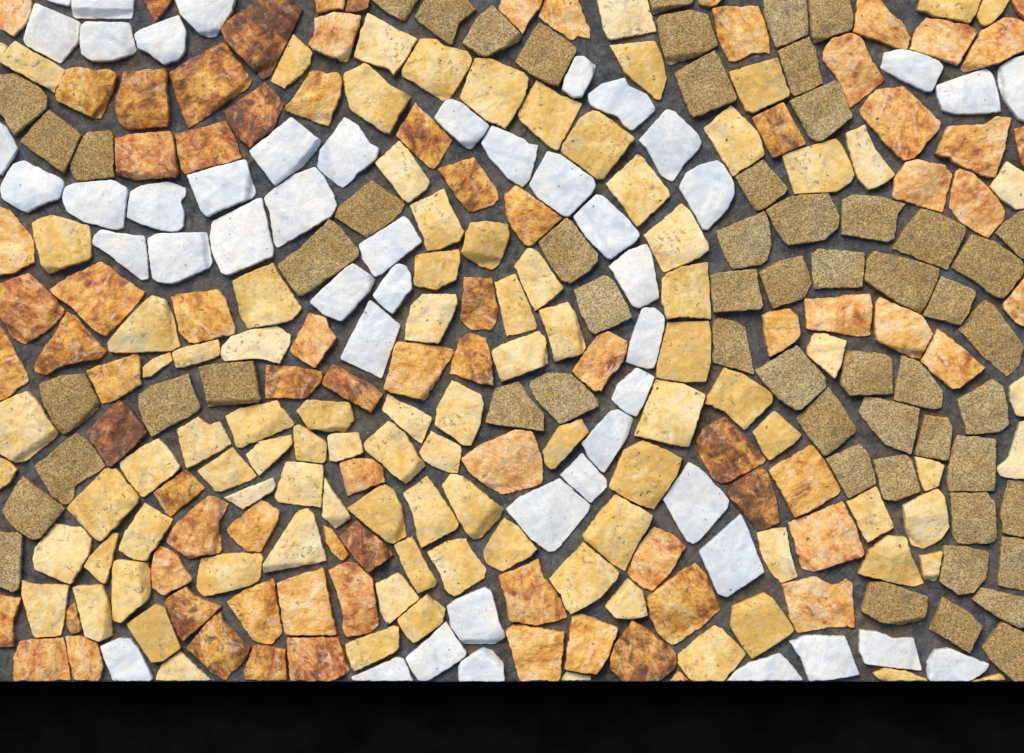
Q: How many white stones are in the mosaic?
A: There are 49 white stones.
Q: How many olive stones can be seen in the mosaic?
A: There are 58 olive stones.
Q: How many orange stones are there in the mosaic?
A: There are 82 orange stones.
